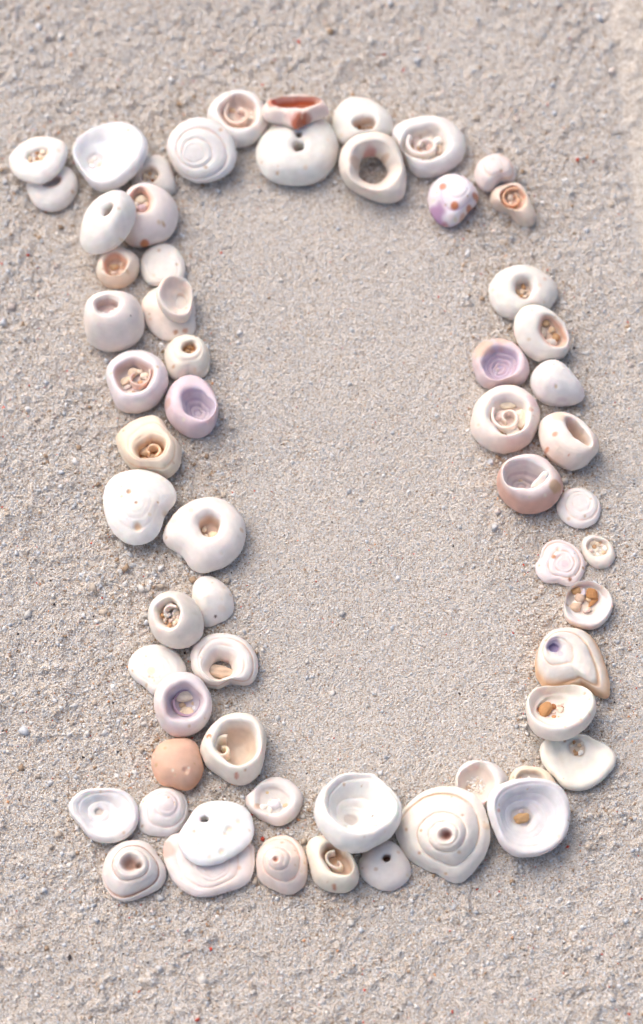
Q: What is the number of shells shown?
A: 61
